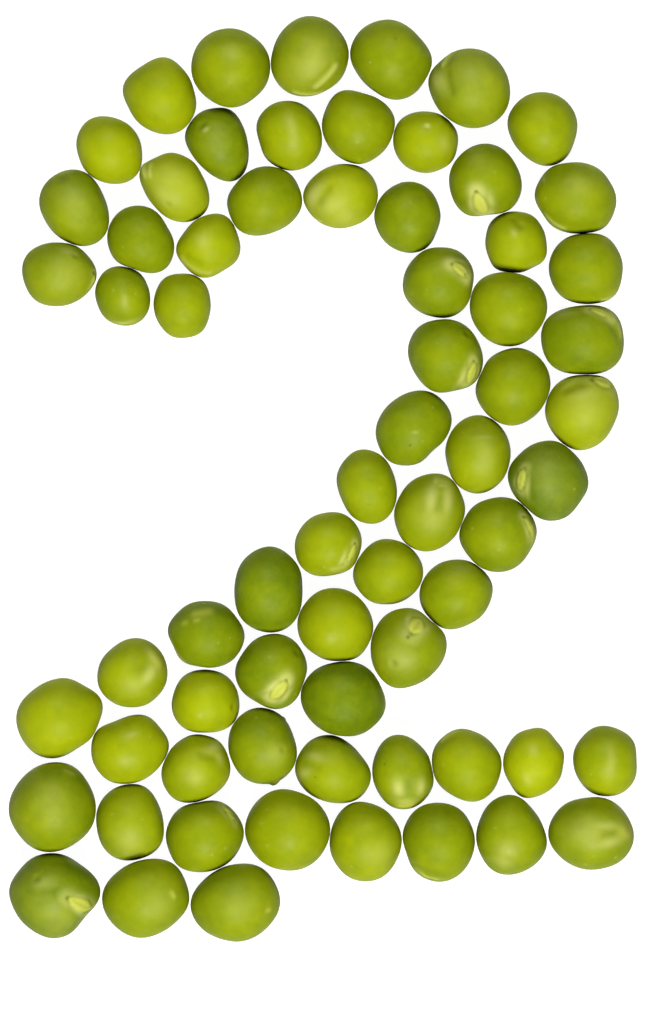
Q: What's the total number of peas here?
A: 68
